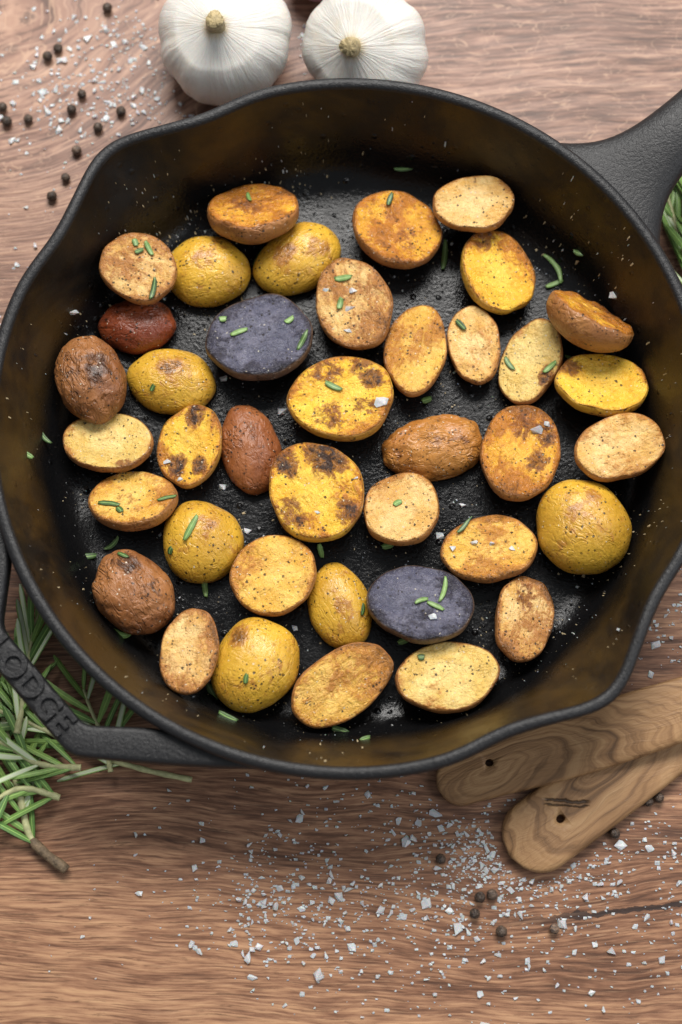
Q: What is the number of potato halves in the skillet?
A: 39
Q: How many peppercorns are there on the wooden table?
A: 22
